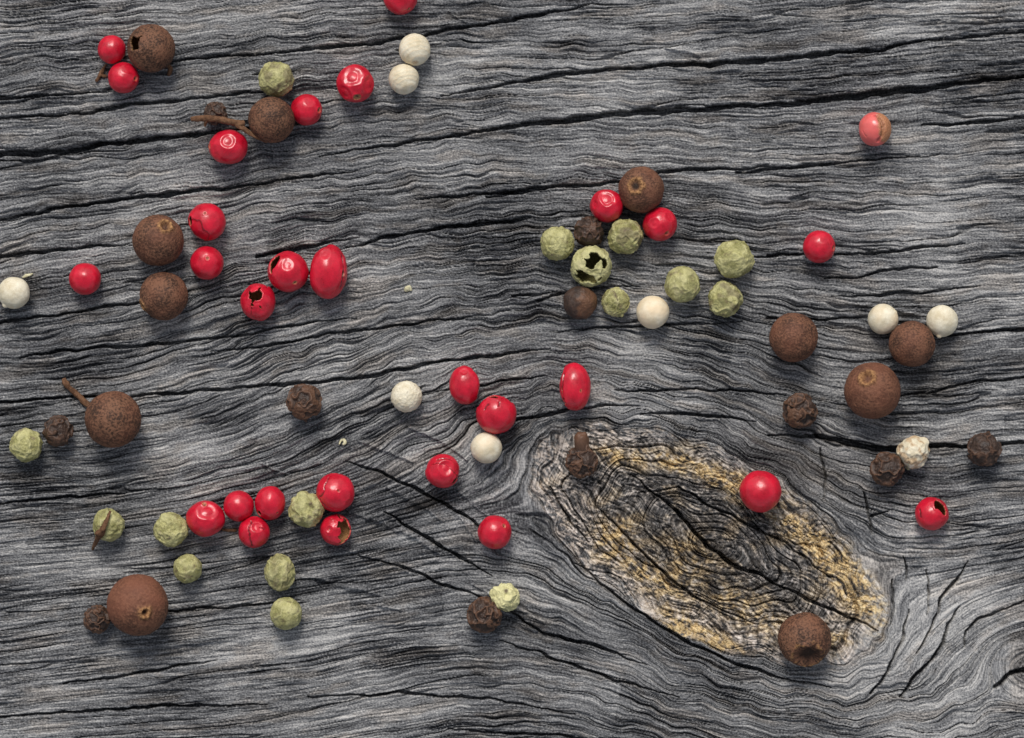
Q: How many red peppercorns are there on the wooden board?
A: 29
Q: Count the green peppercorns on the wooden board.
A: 16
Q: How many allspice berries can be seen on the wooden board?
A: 11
